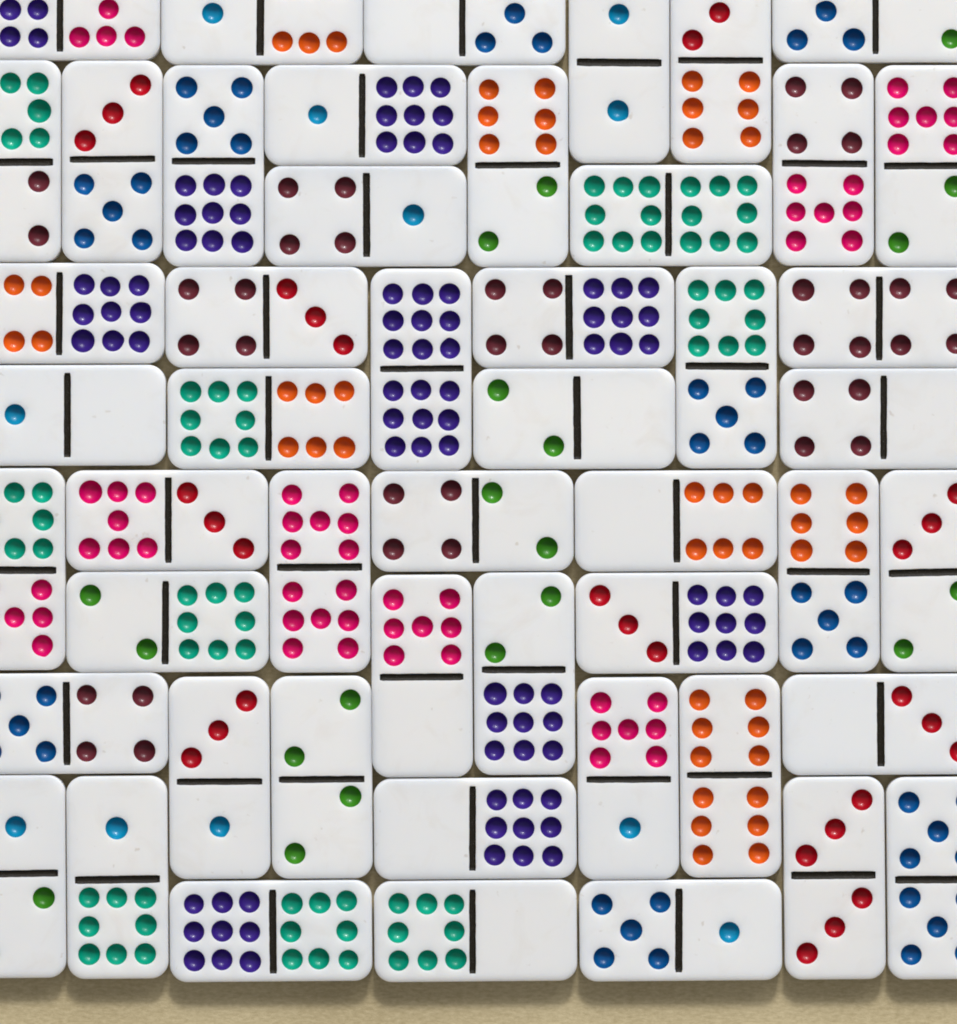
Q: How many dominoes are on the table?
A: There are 50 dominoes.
